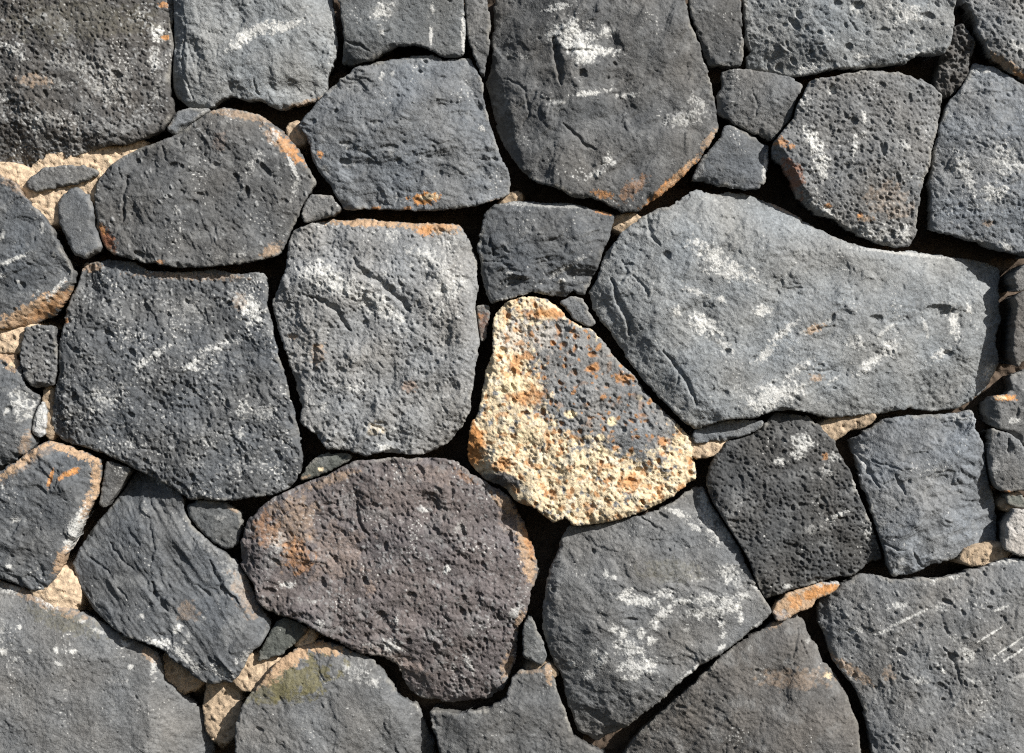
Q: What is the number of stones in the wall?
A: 54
